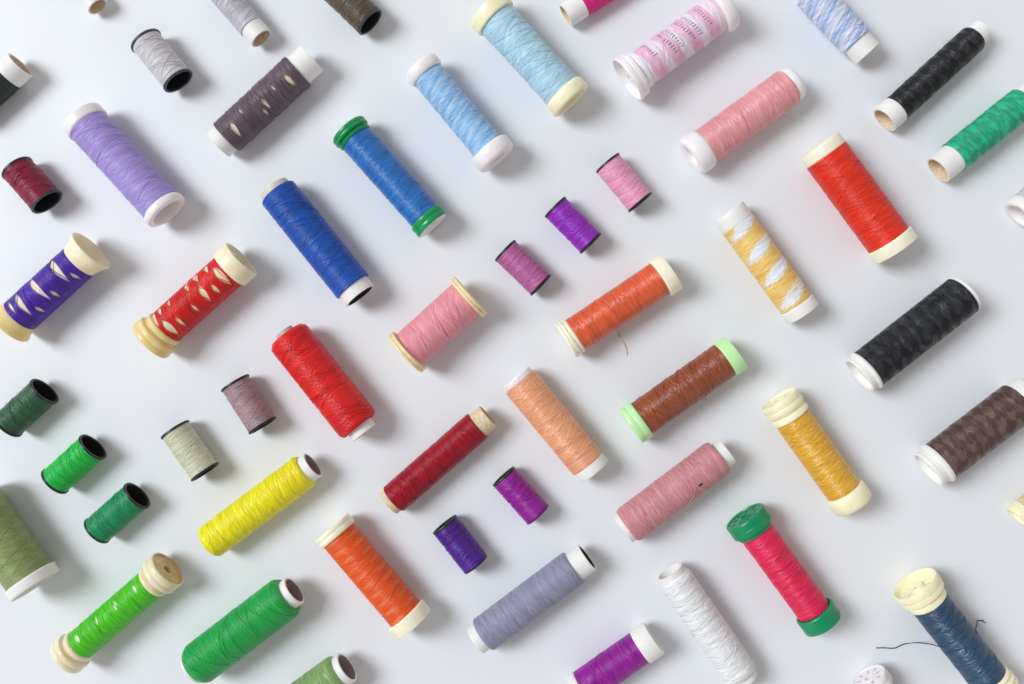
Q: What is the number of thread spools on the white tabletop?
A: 56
